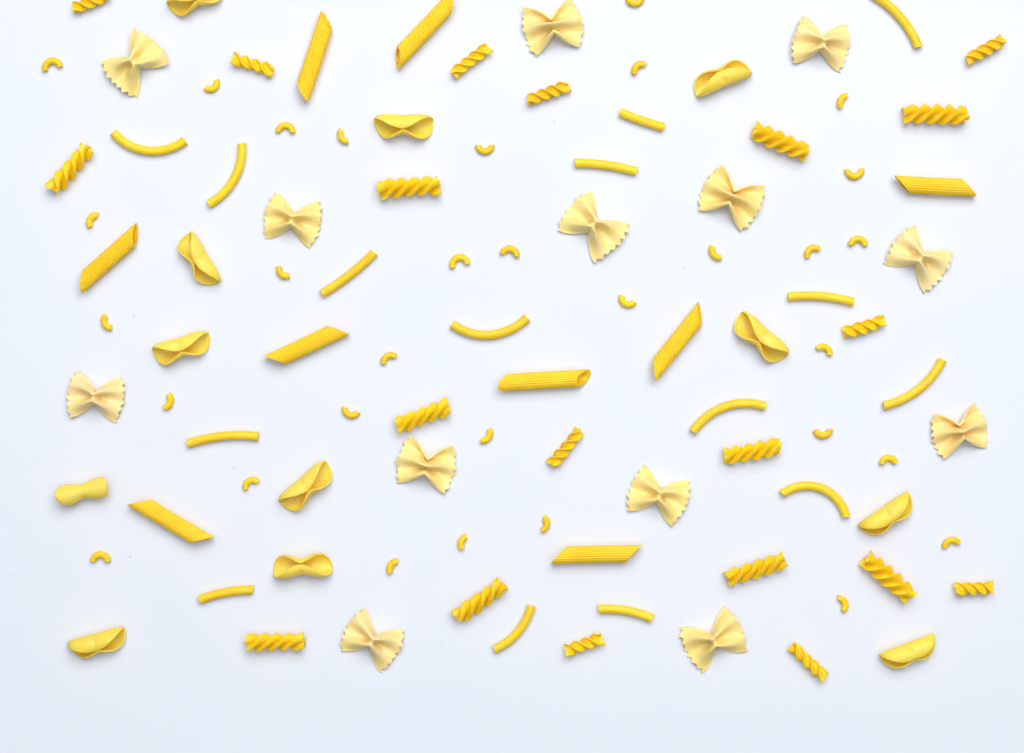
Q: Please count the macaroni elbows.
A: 32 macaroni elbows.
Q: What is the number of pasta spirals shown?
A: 20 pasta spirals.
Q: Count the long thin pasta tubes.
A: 15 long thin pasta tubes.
